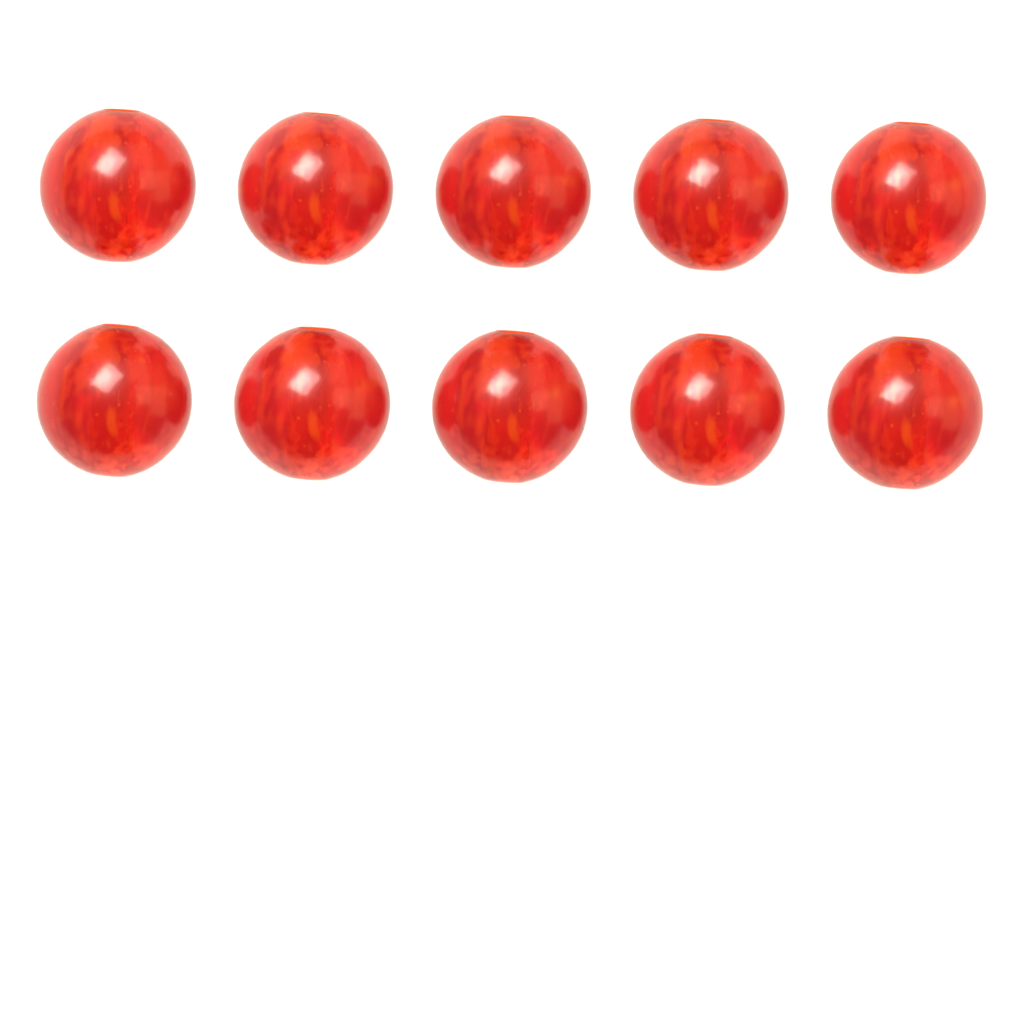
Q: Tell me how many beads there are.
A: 10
